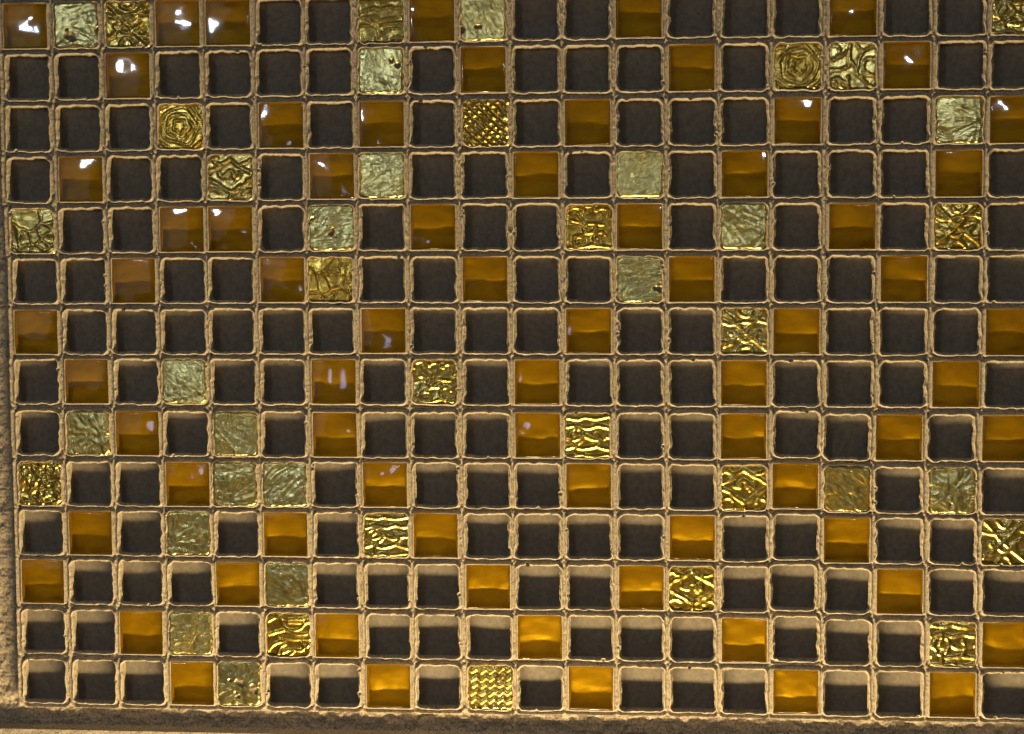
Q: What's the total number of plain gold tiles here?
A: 20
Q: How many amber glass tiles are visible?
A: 70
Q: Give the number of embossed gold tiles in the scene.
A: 23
